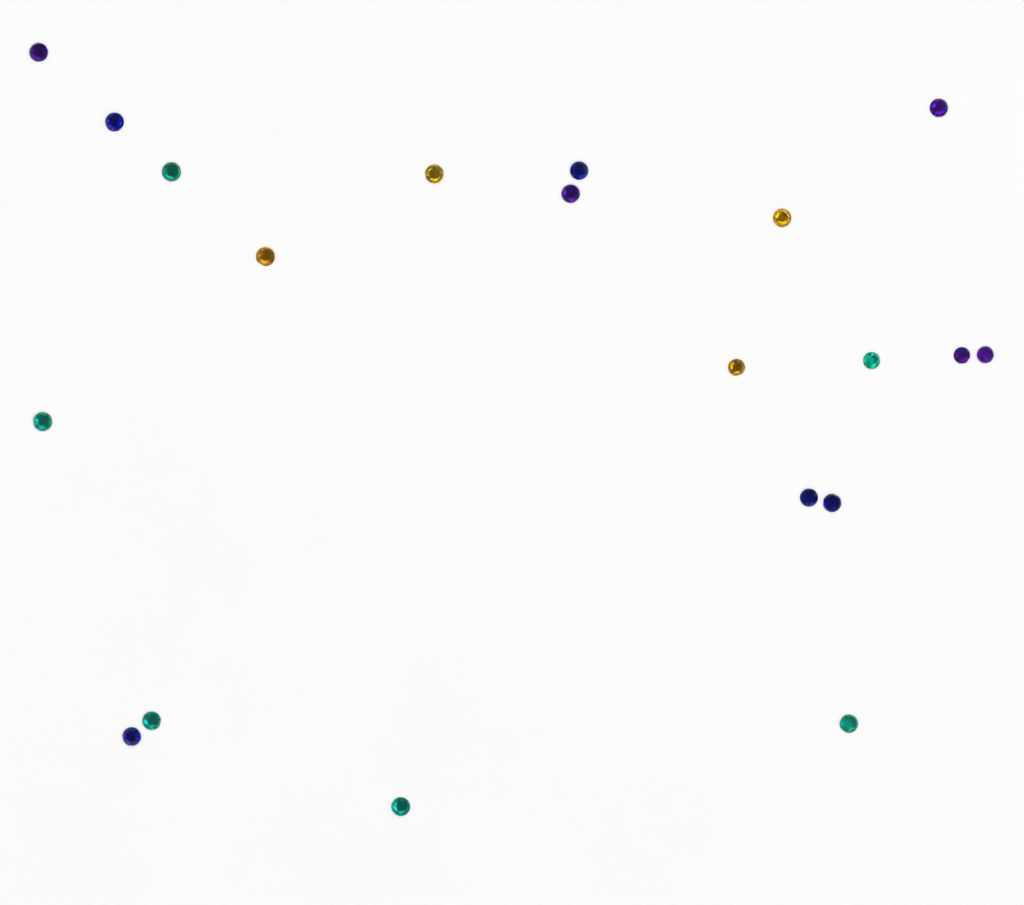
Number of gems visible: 20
